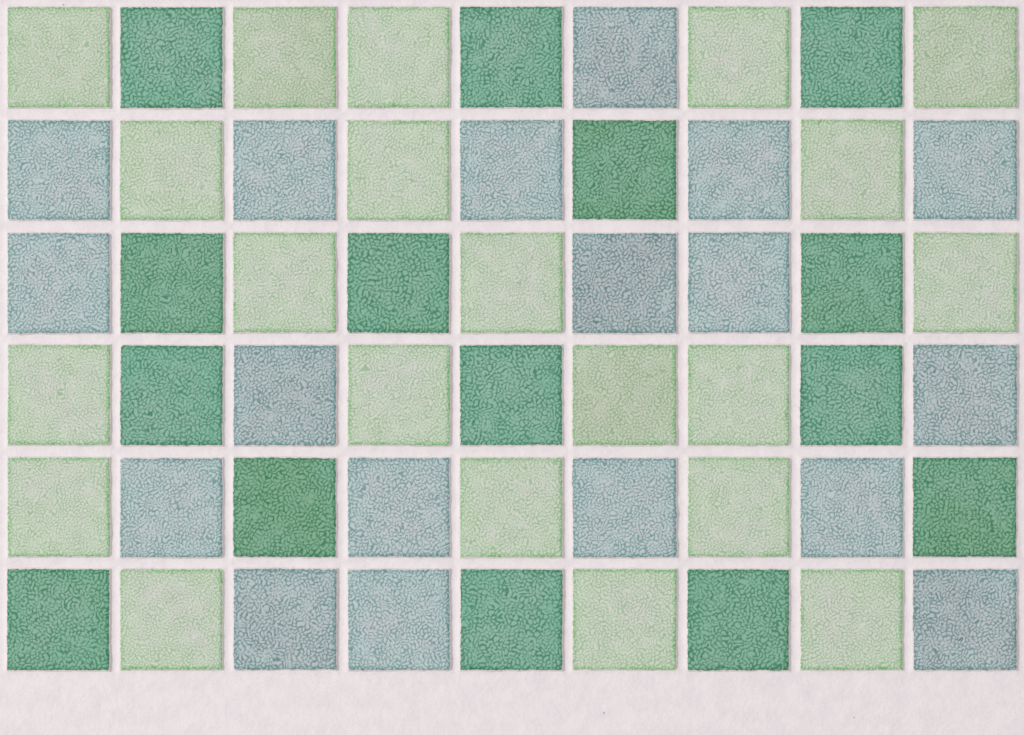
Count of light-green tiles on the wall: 21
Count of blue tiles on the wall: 18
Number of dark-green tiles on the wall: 15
